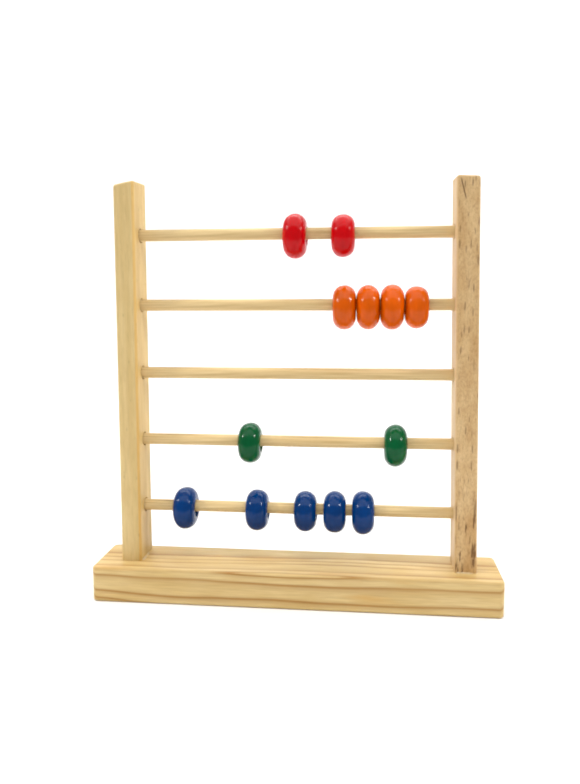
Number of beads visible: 13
